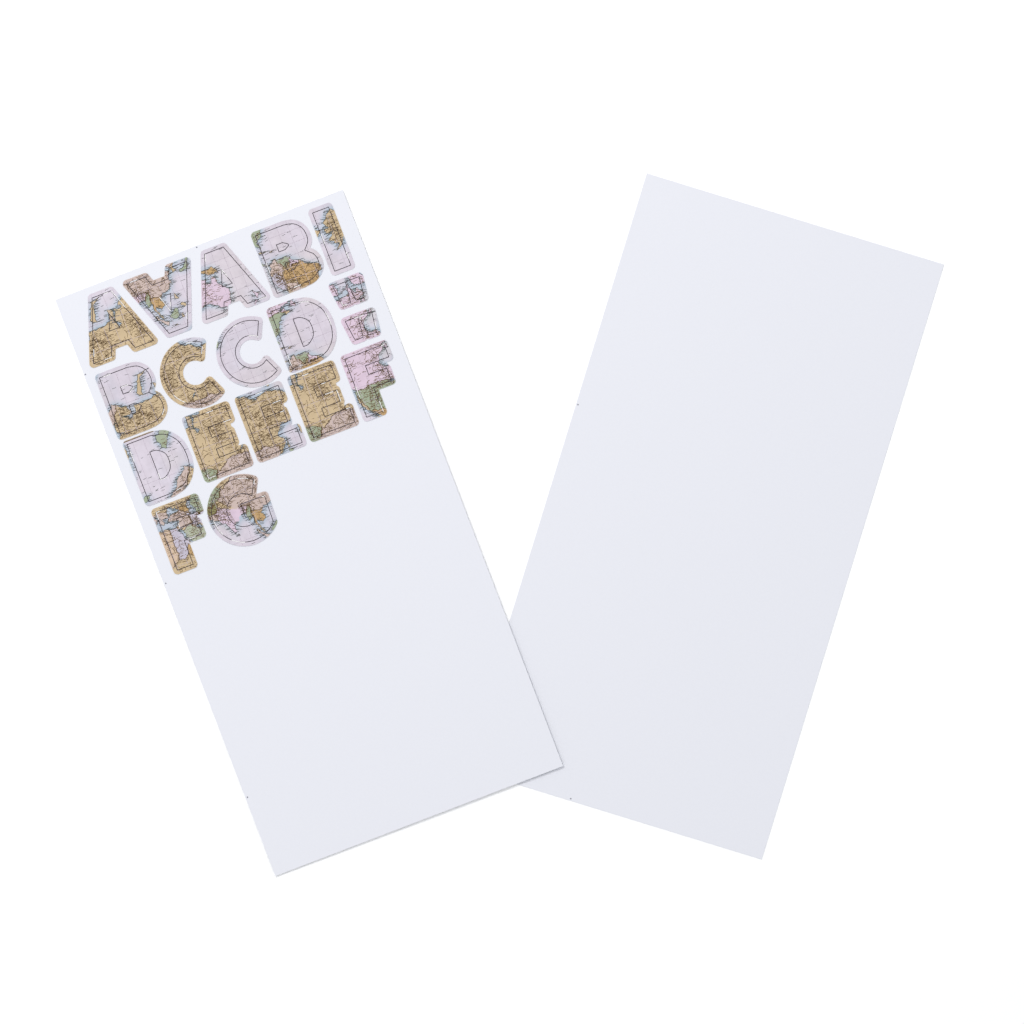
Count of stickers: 18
